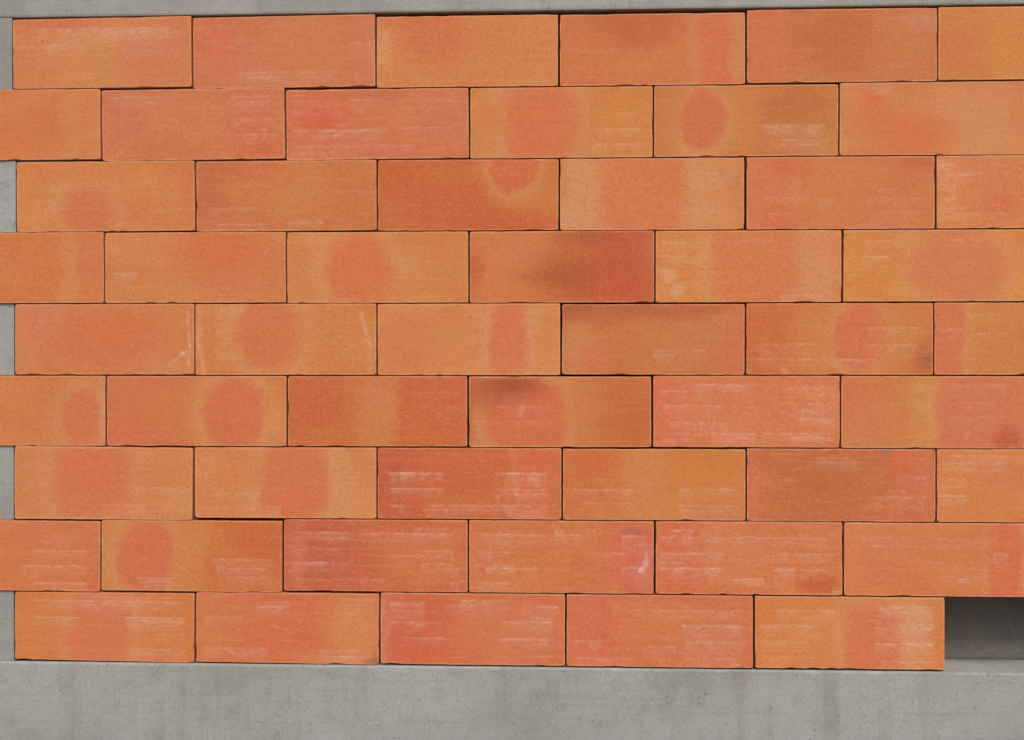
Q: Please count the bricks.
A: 53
